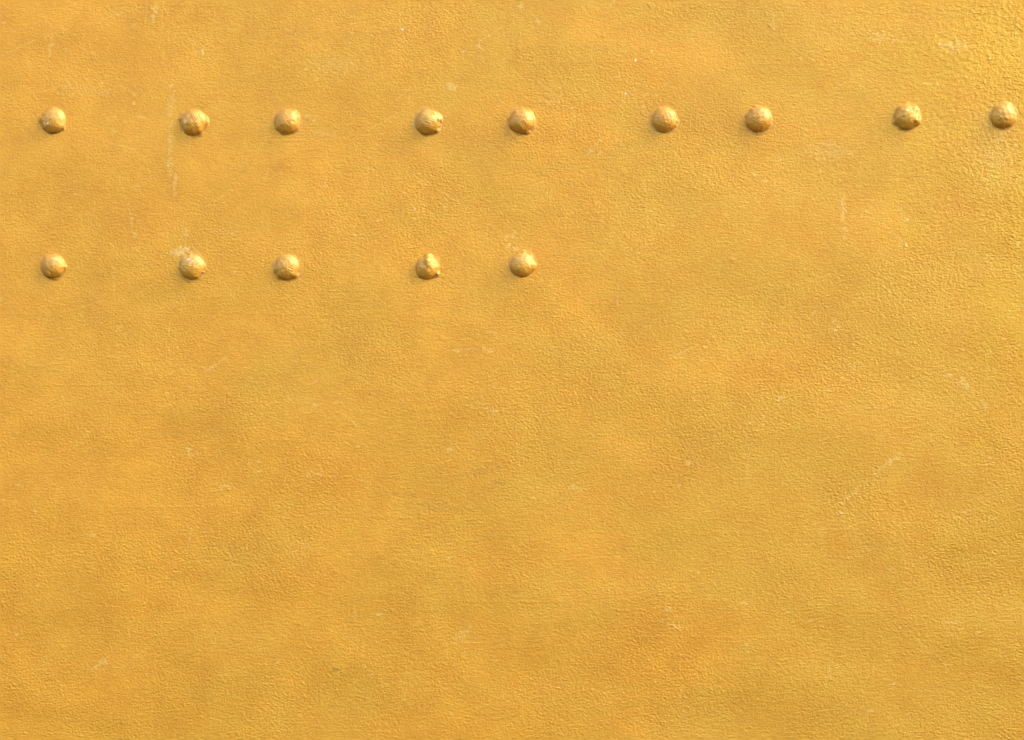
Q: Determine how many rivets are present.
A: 14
